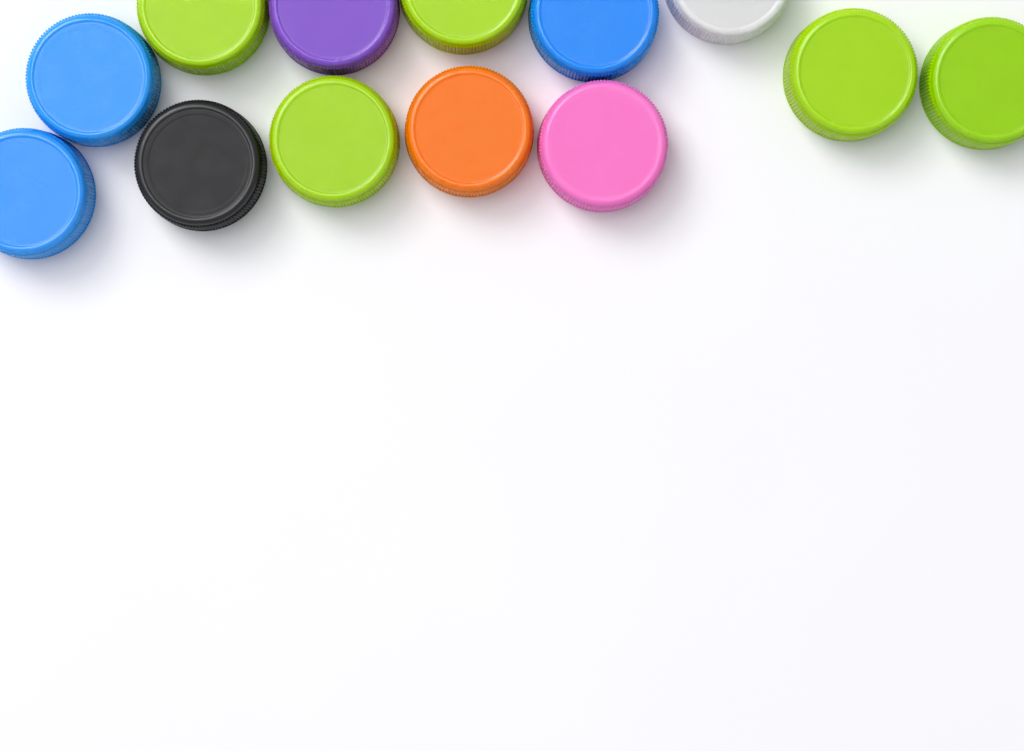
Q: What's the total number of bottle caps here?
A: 13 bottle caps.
